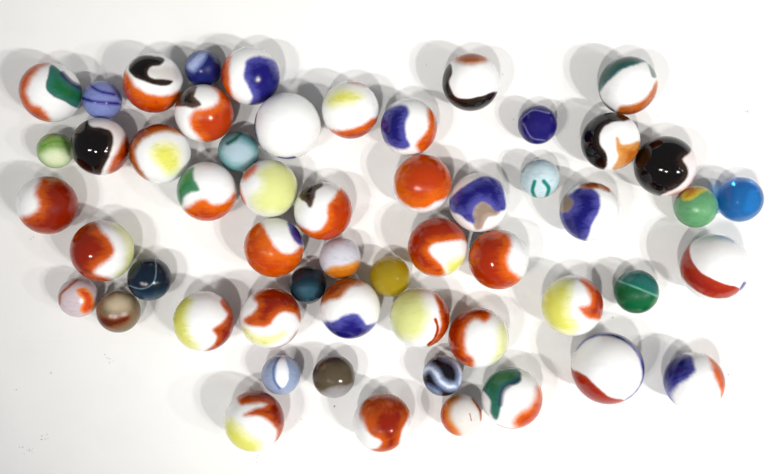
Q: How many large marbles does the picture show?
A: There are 36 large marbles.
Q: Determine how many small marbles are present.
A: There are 19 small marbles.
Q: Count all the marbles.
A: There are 55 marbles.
